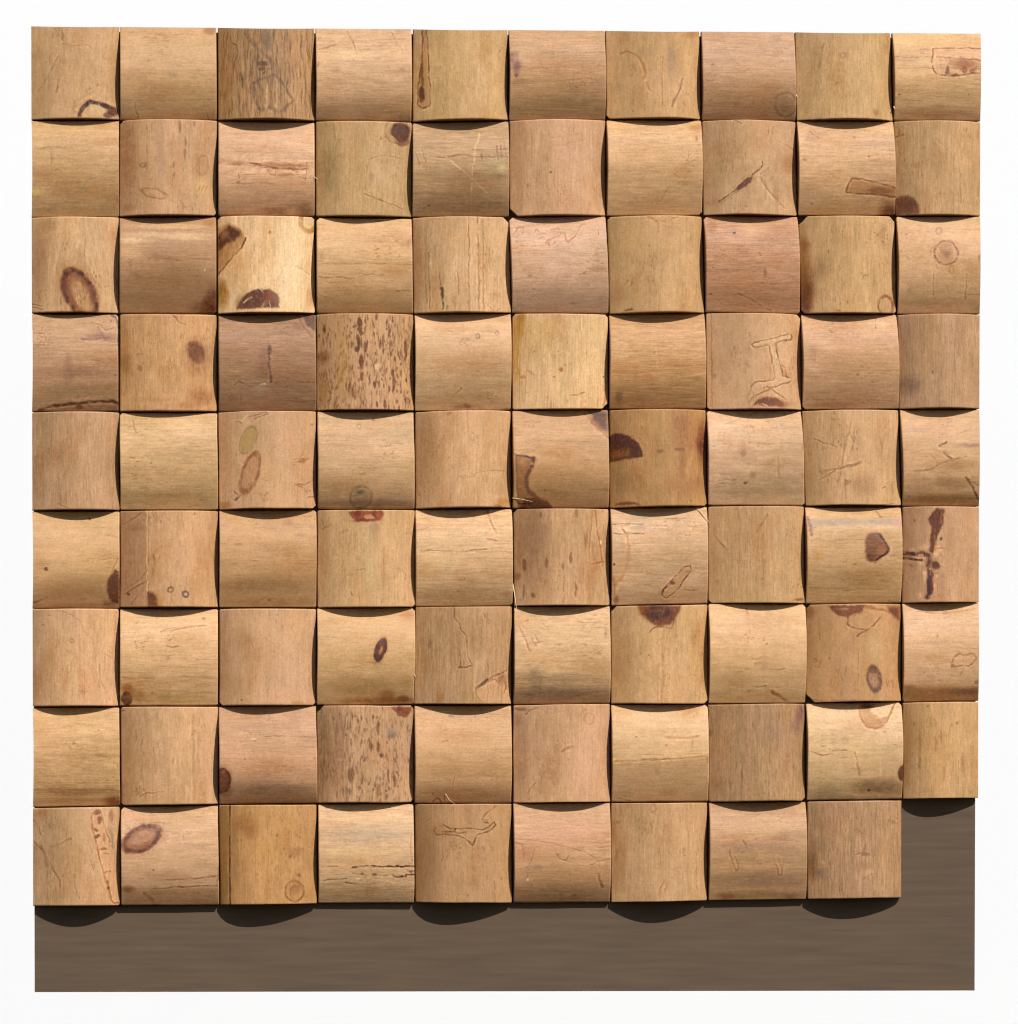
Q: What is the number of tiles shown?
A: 89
